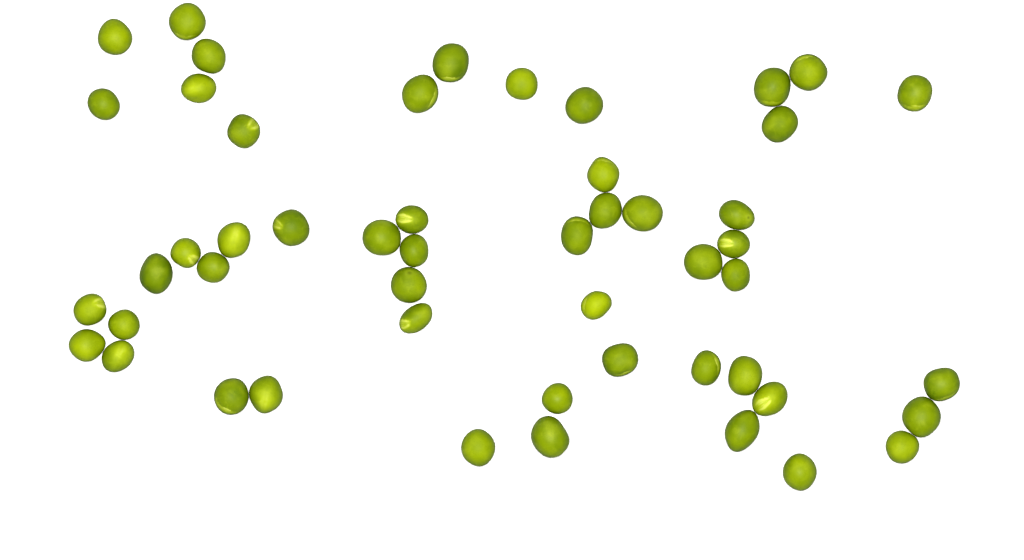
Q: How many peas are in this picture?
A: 51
